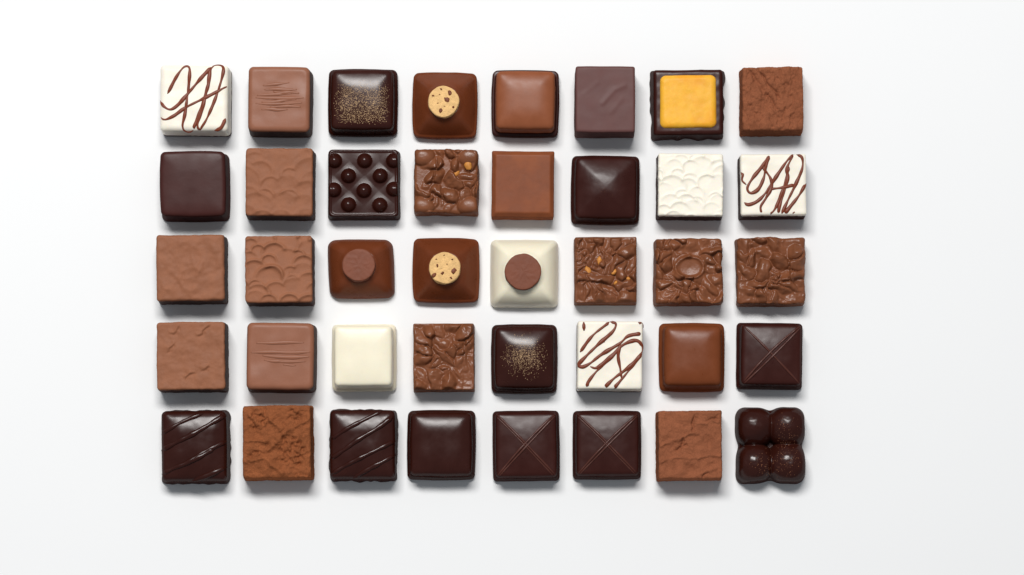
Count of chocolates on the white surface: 40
